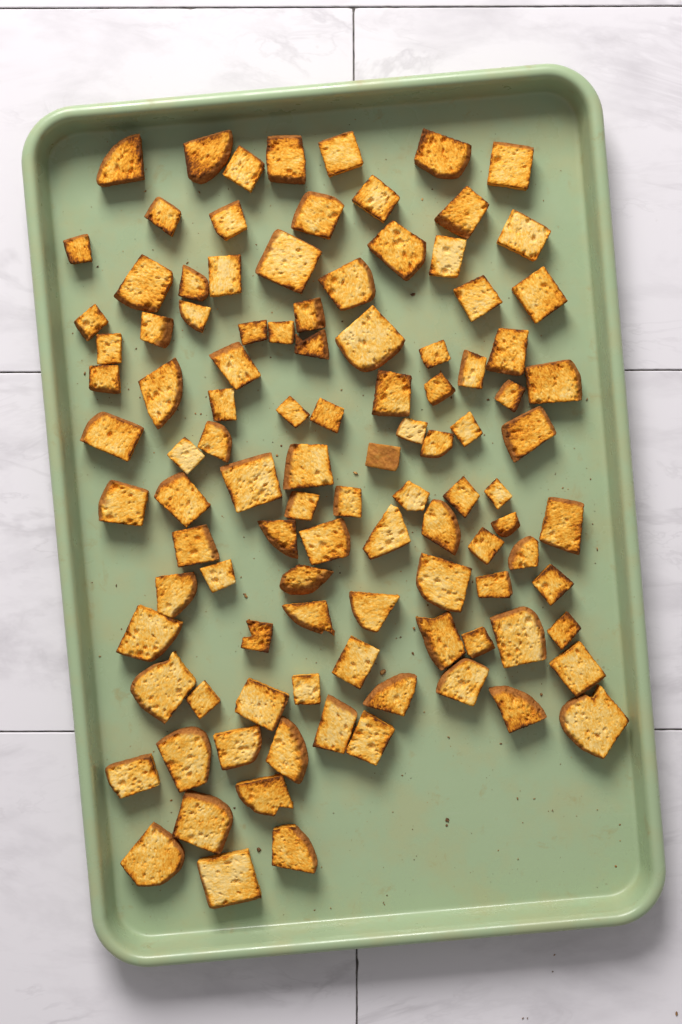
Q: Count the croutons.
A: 106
